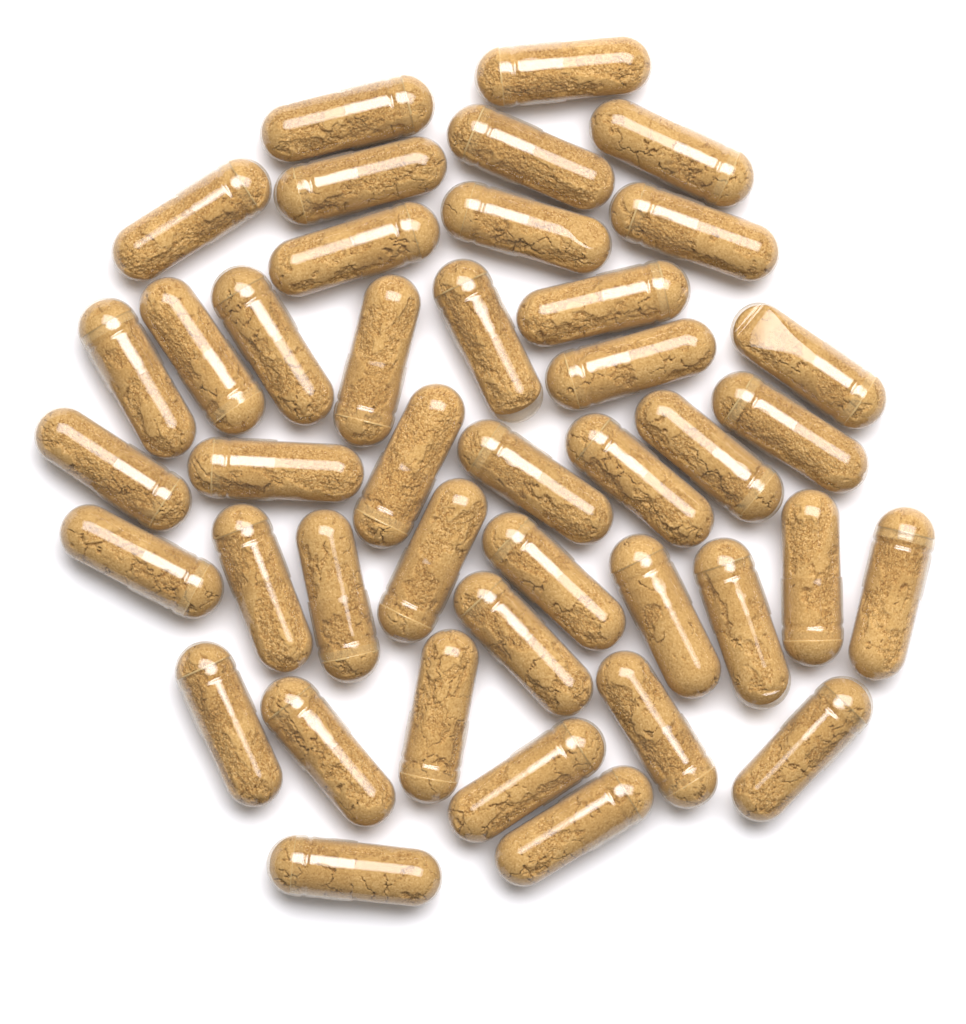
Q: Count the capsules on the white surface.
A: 42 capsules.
